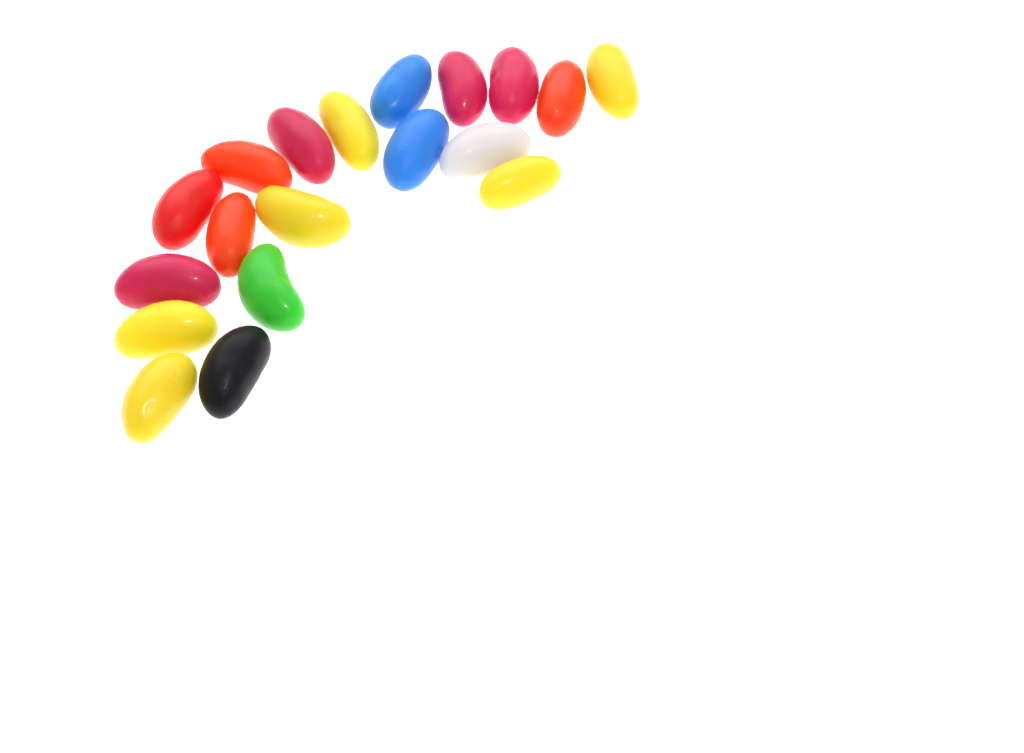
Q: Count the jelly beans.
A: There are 19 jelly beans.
